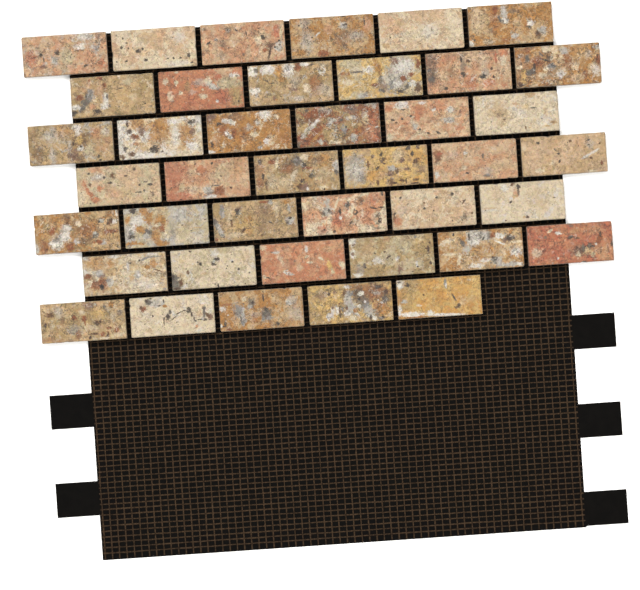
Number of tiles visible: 41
